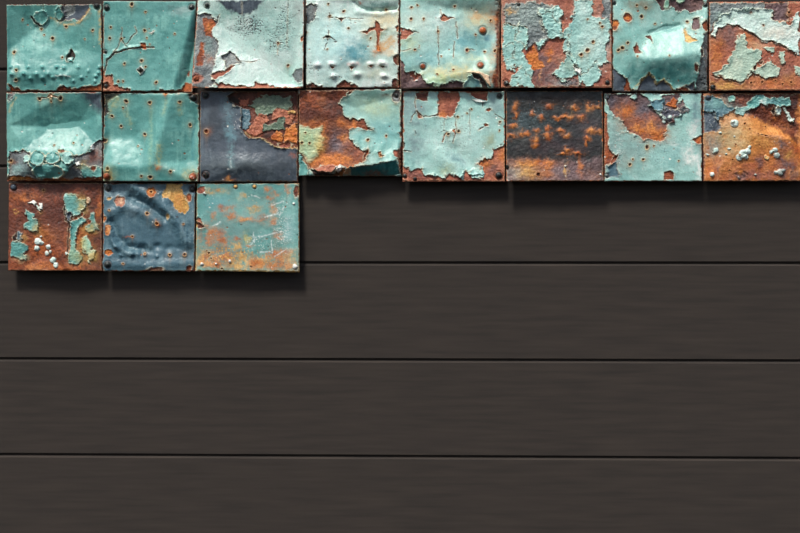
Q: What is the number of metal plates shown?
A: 19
